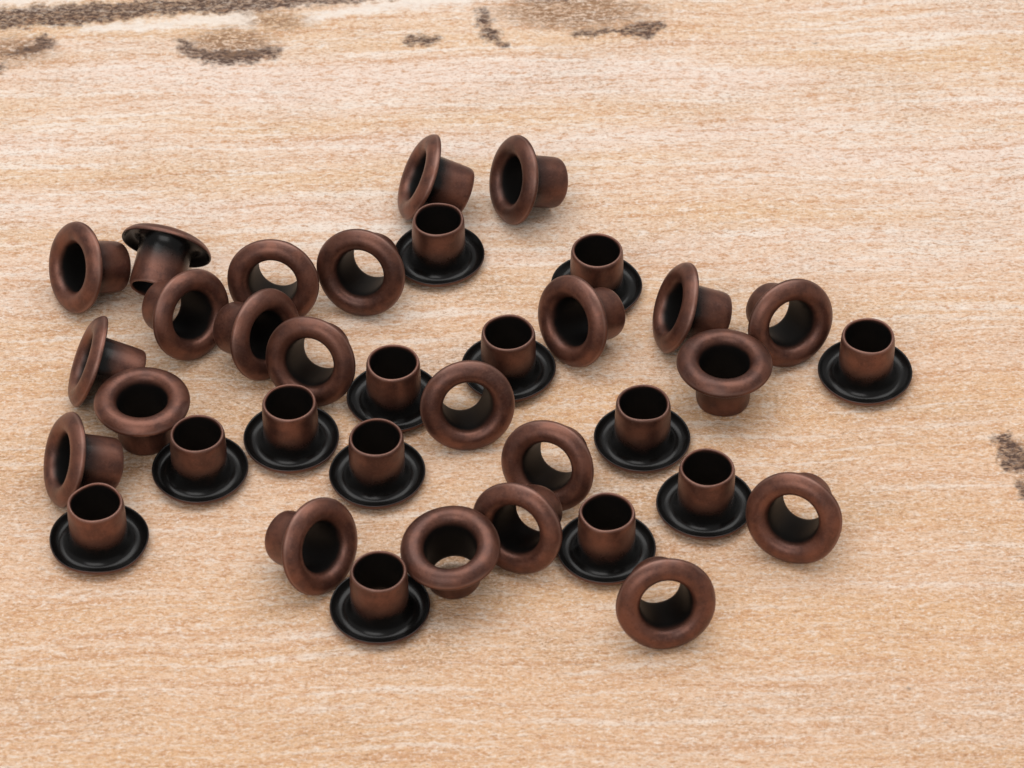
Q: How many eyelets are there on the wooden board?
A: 36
